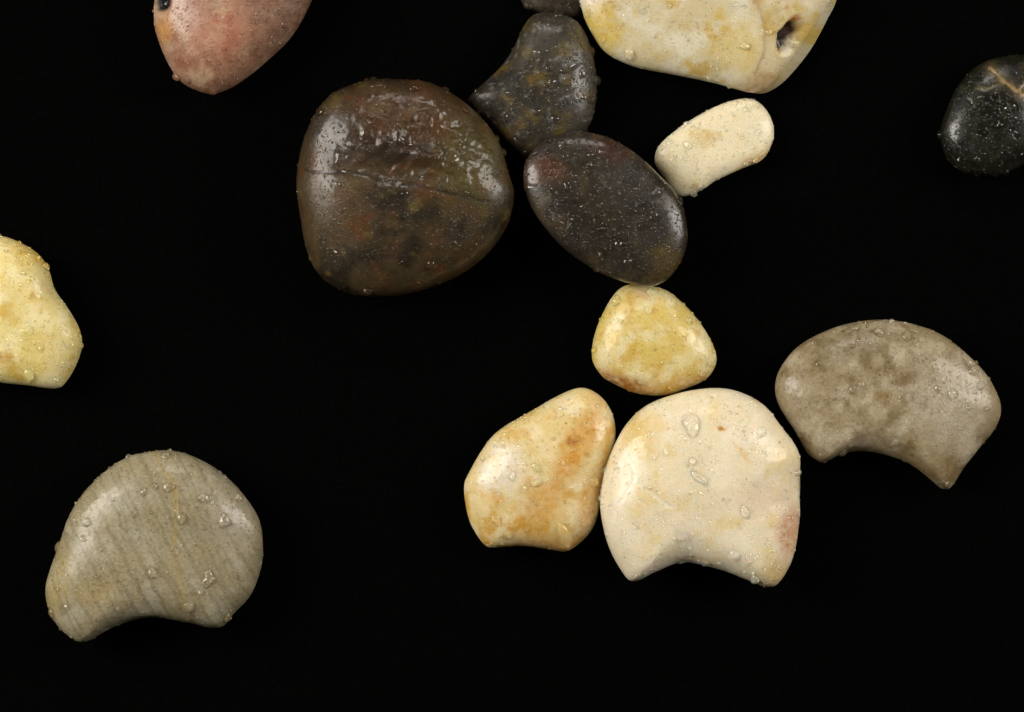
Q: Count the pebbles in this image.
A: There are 14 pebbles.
